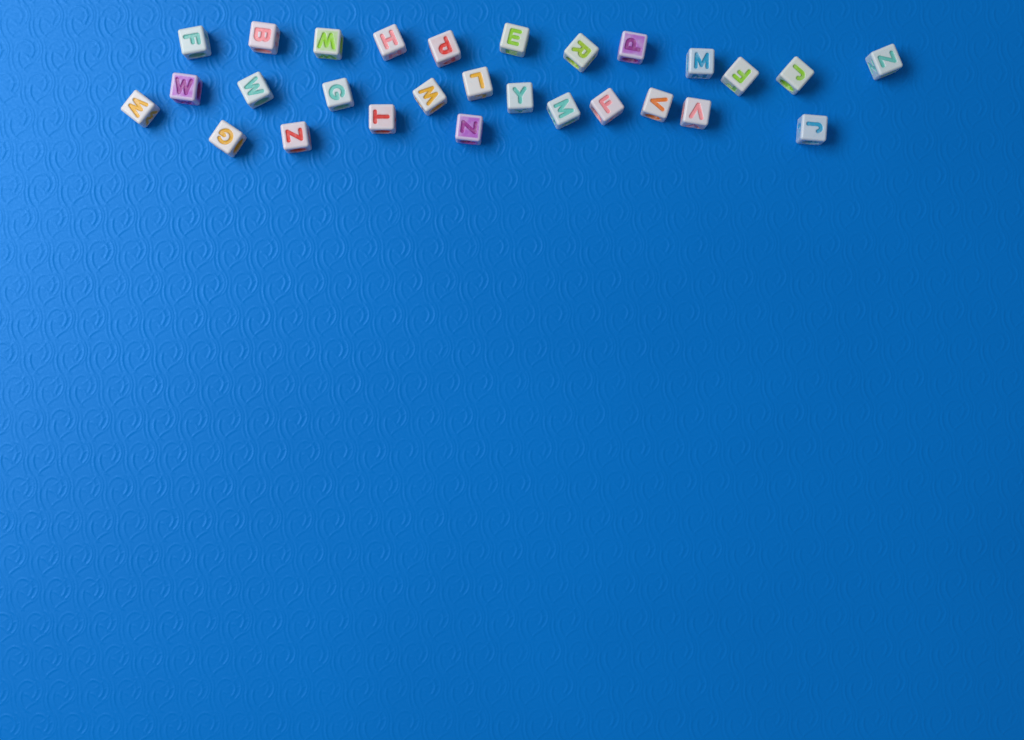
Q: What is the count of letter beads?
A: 28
